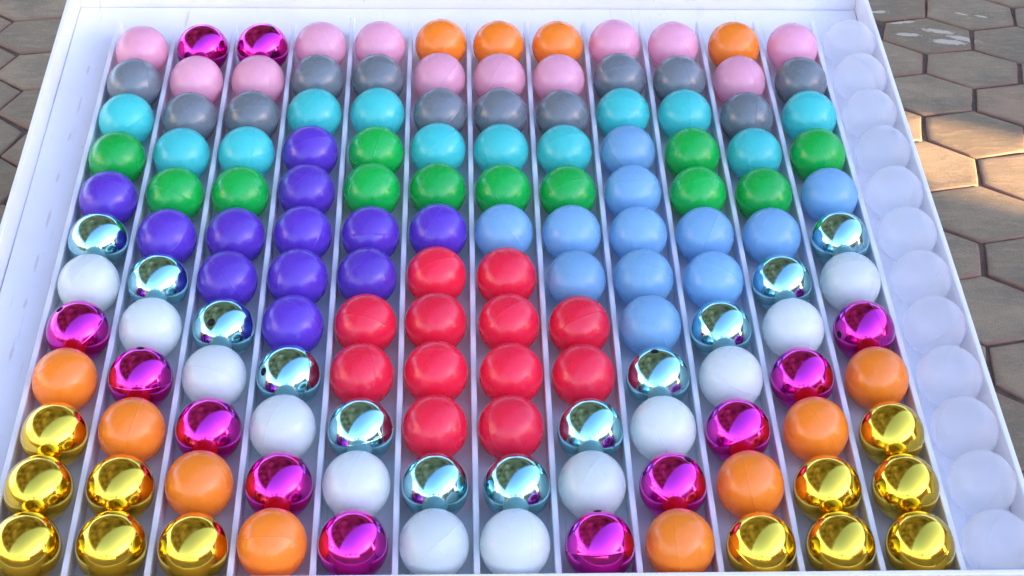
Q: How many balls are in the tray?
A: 156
